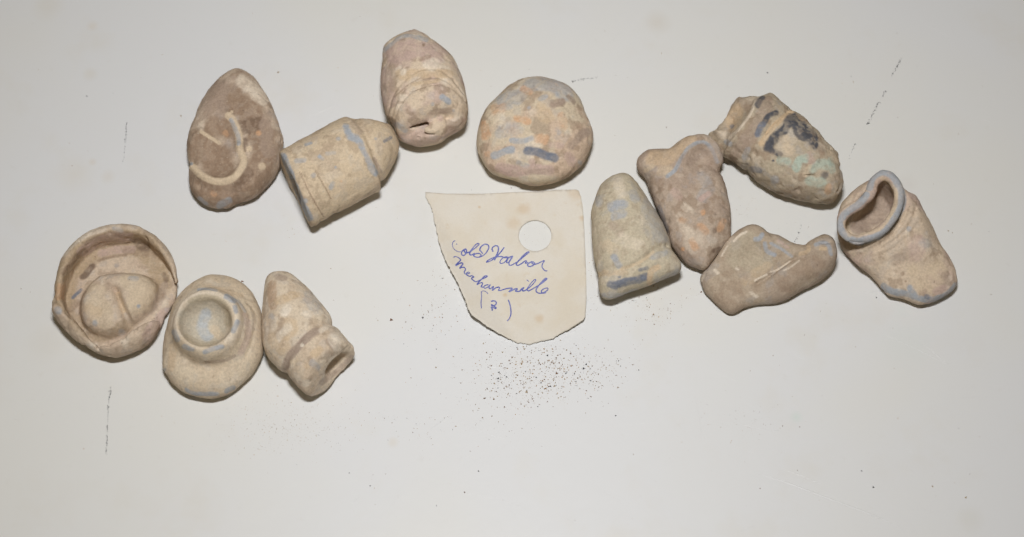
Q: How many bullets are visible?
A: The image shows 12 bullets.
